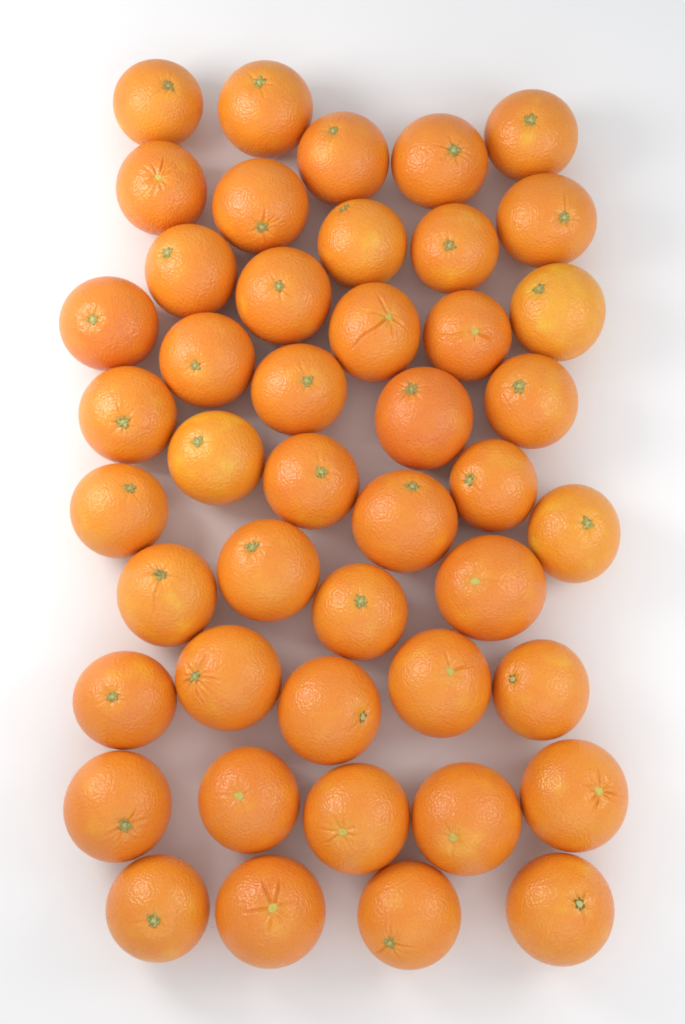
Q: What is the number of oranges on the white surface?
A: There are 45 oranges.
